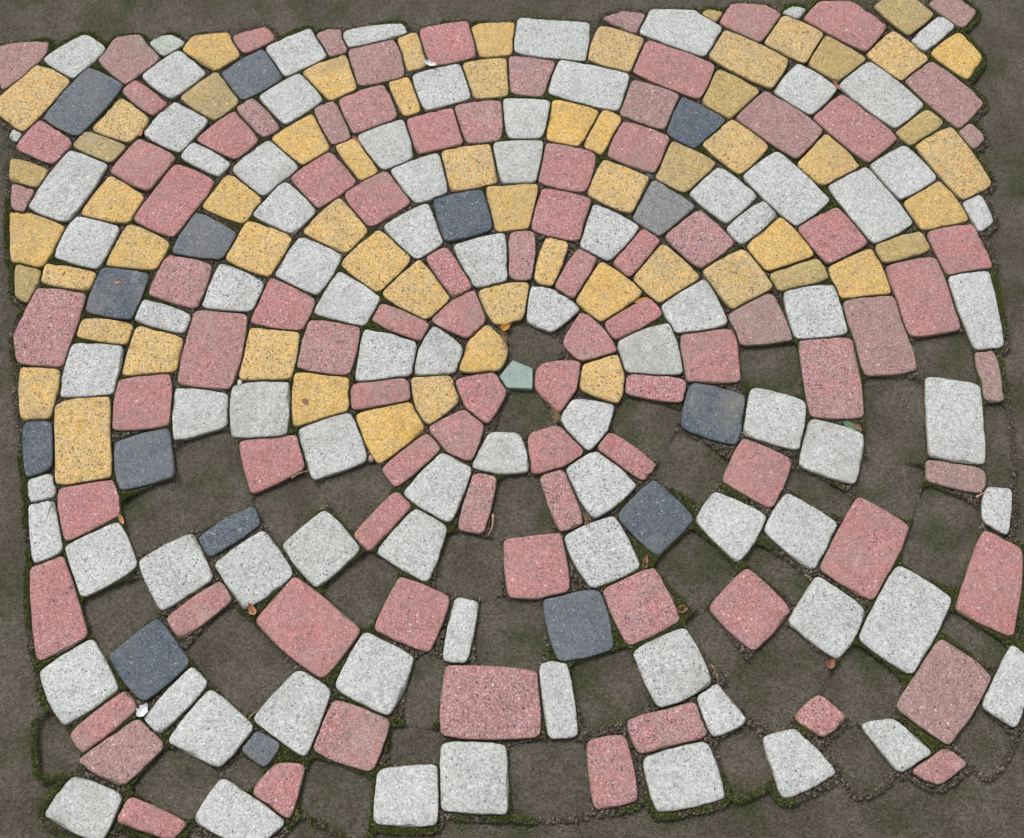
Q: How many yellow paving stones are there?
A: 62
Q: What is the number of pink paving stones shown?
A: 91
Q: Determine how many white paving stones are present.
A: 86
